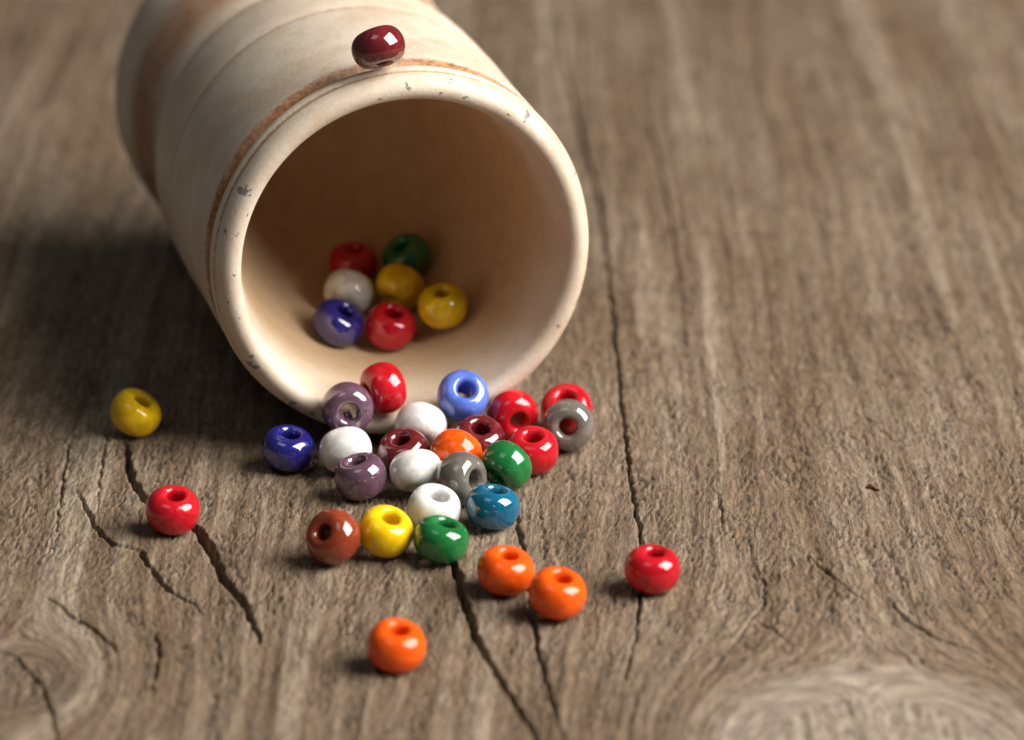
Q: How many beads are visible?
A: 36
